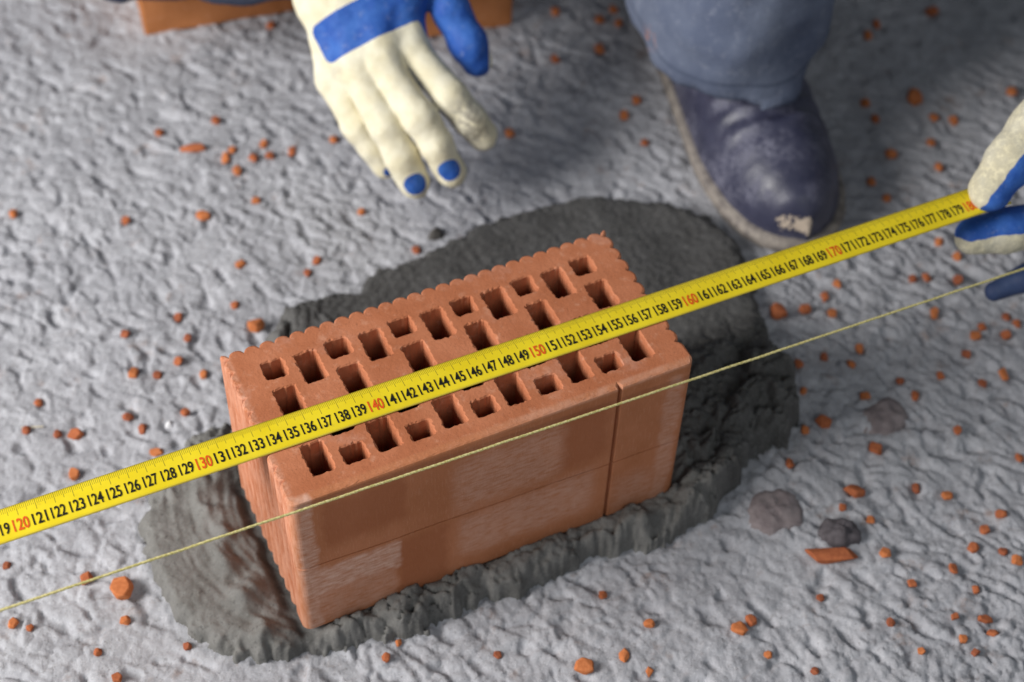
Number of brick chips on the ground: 141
